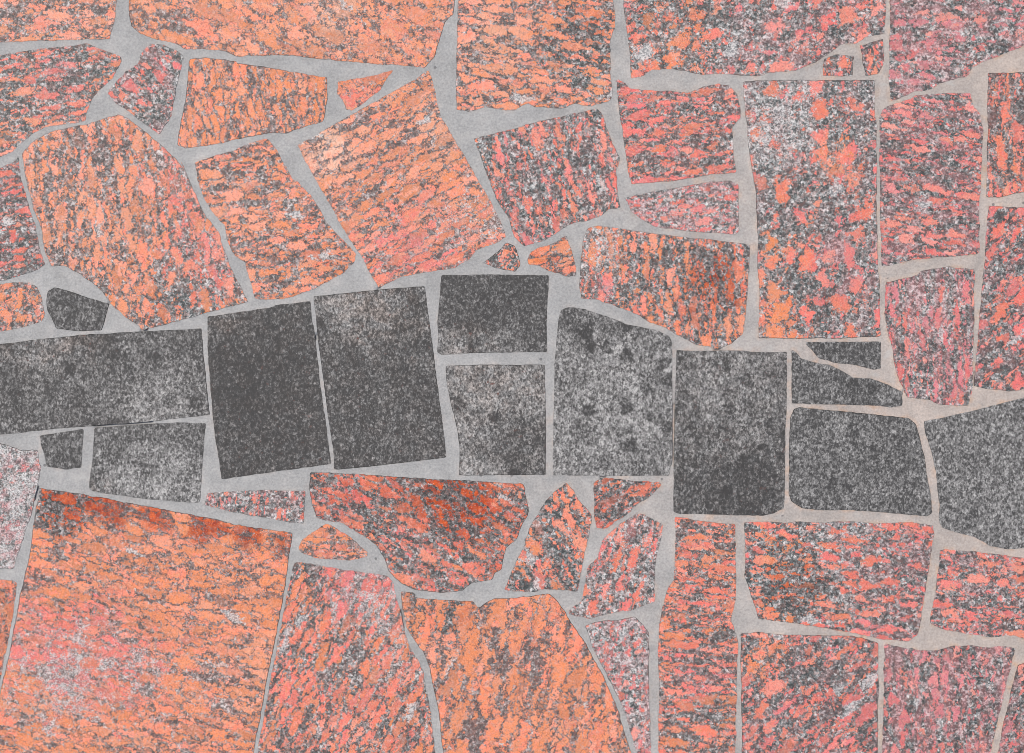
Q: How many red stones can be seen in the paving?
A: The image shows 45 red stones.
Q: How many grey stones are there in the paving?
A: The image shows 14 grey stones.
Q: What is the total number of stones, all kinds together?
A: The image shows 59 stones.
